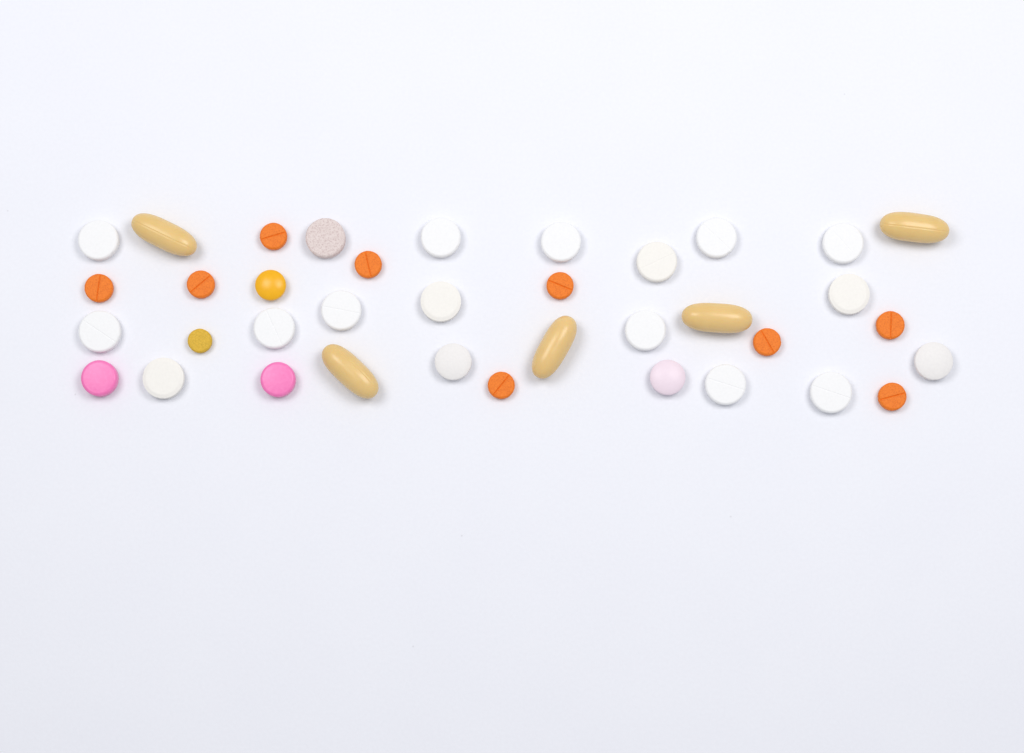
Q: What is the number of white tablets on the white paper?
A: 17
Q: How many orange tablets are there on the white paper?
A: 9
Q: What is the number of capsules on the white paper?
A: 5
